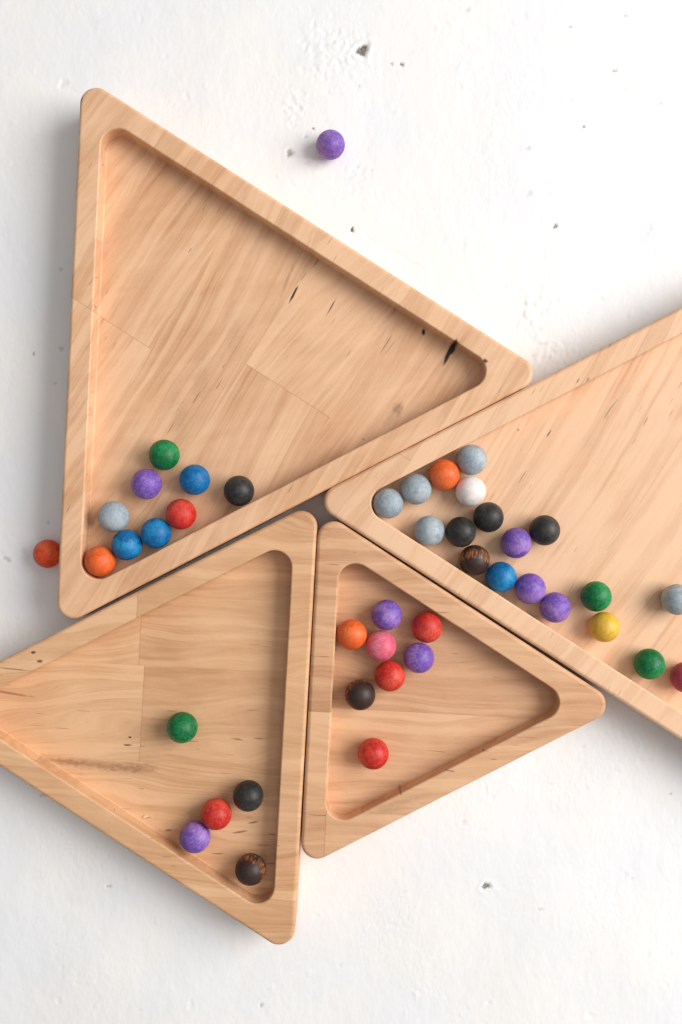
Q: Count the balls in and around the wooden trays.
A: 43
